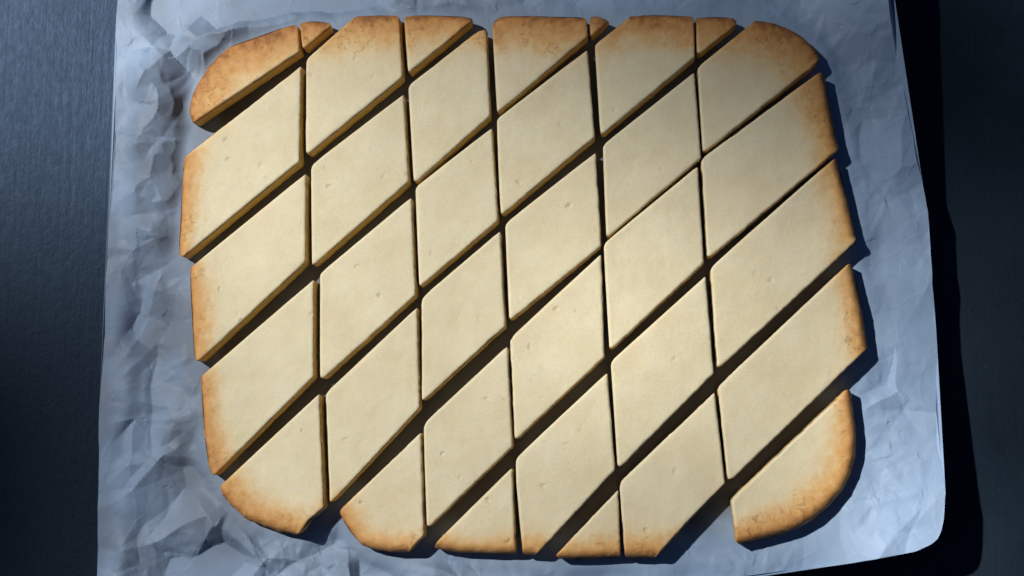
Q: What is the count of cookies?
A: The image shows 35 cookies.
